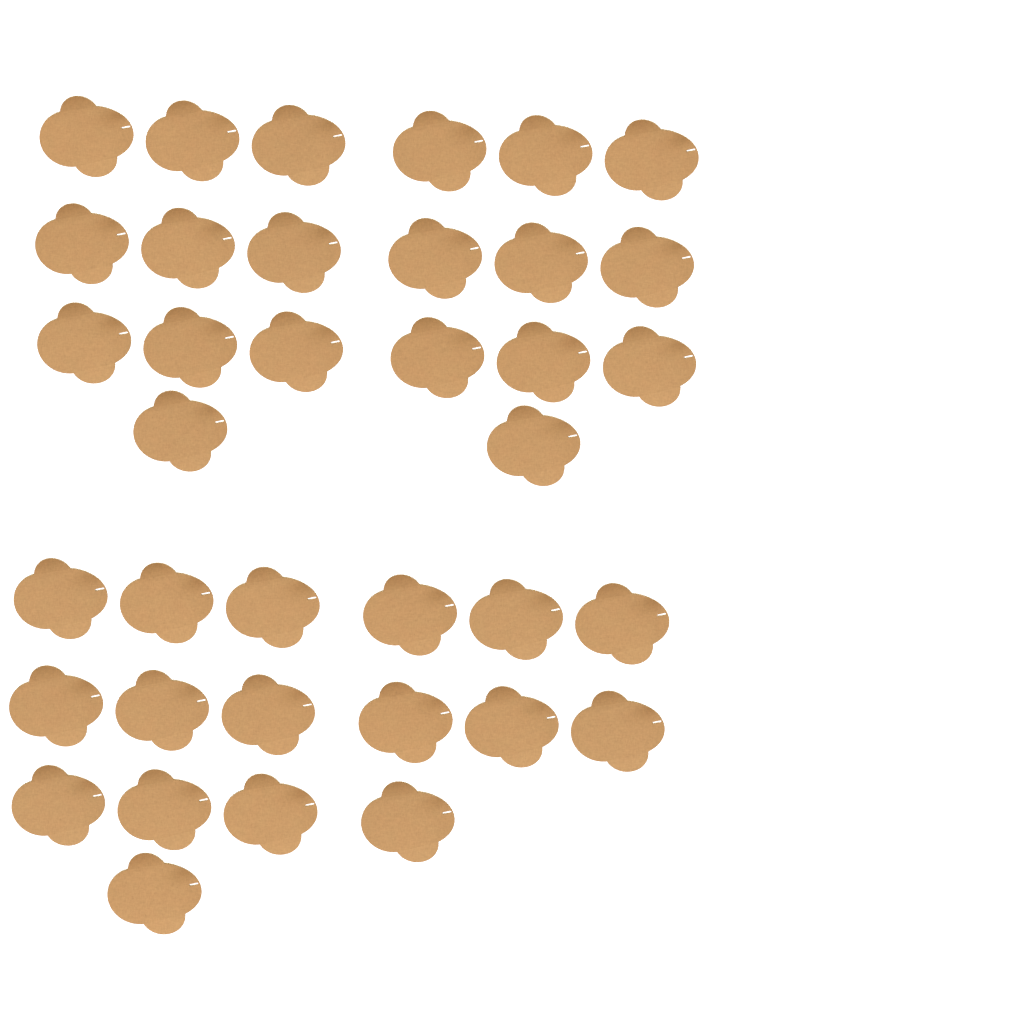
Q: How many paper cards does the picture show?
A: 37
